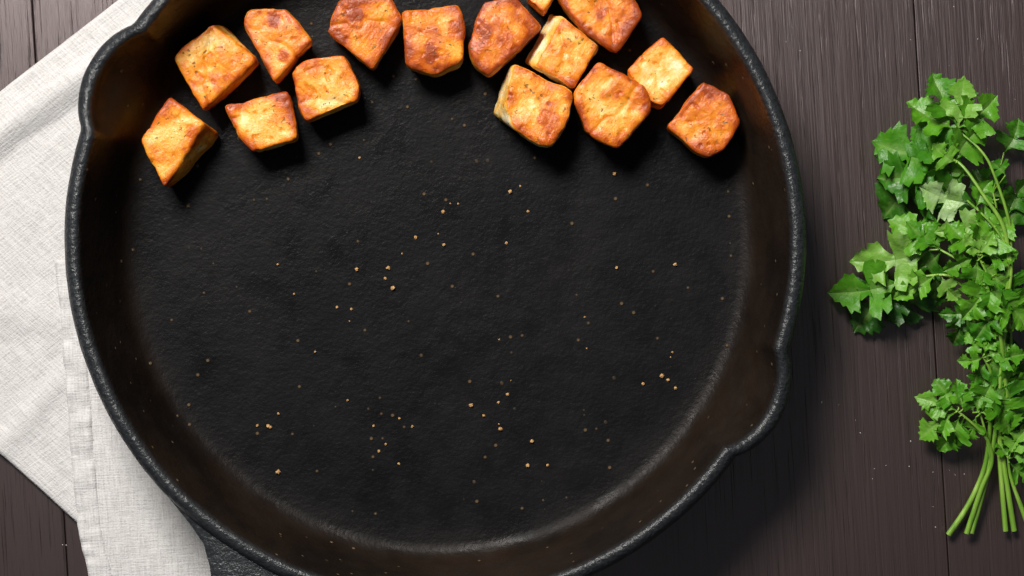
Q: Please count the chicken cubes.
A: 15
